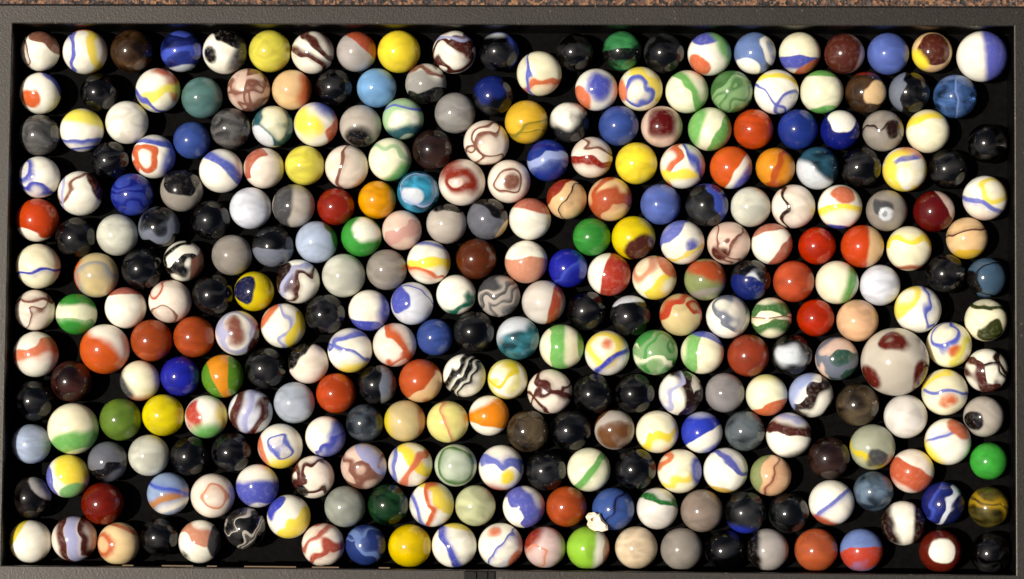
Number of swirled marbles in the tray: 200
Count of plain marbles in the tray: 93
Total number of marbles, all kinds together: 293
